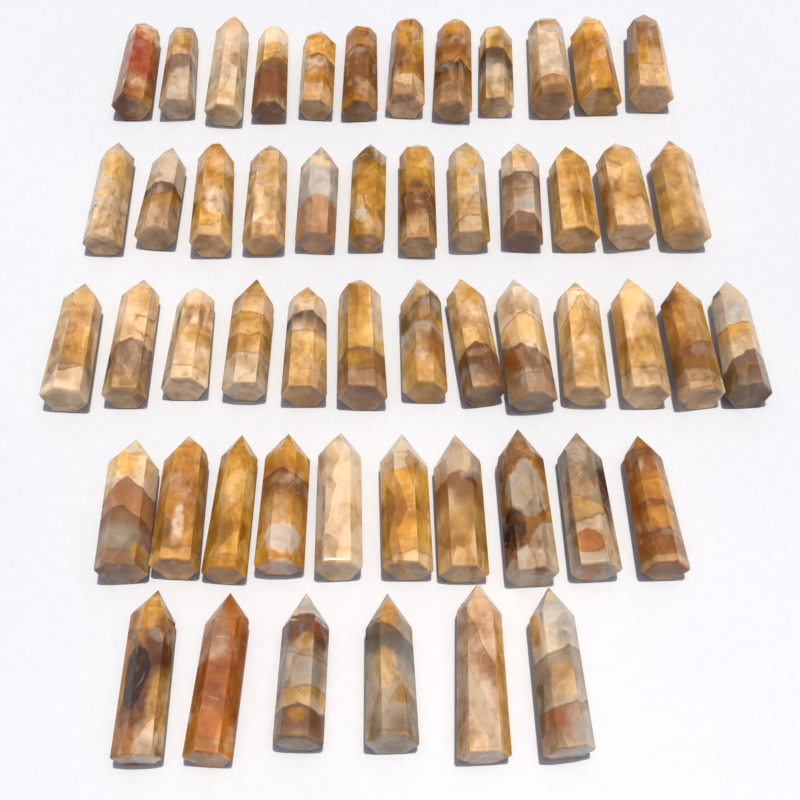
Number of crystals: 53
